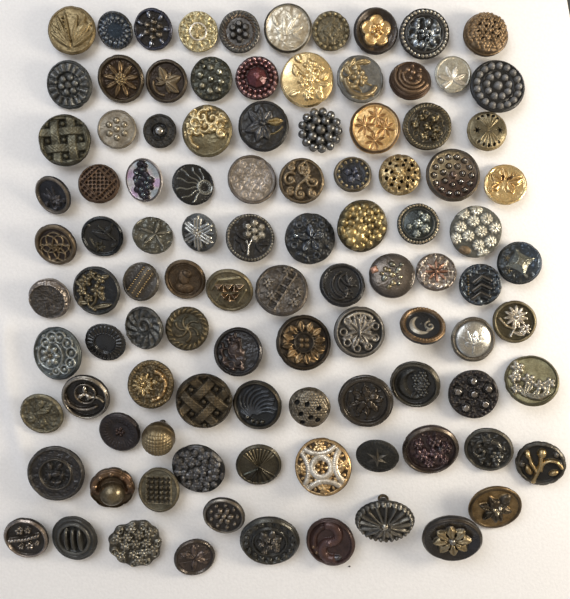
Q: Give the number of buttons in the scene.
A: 101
